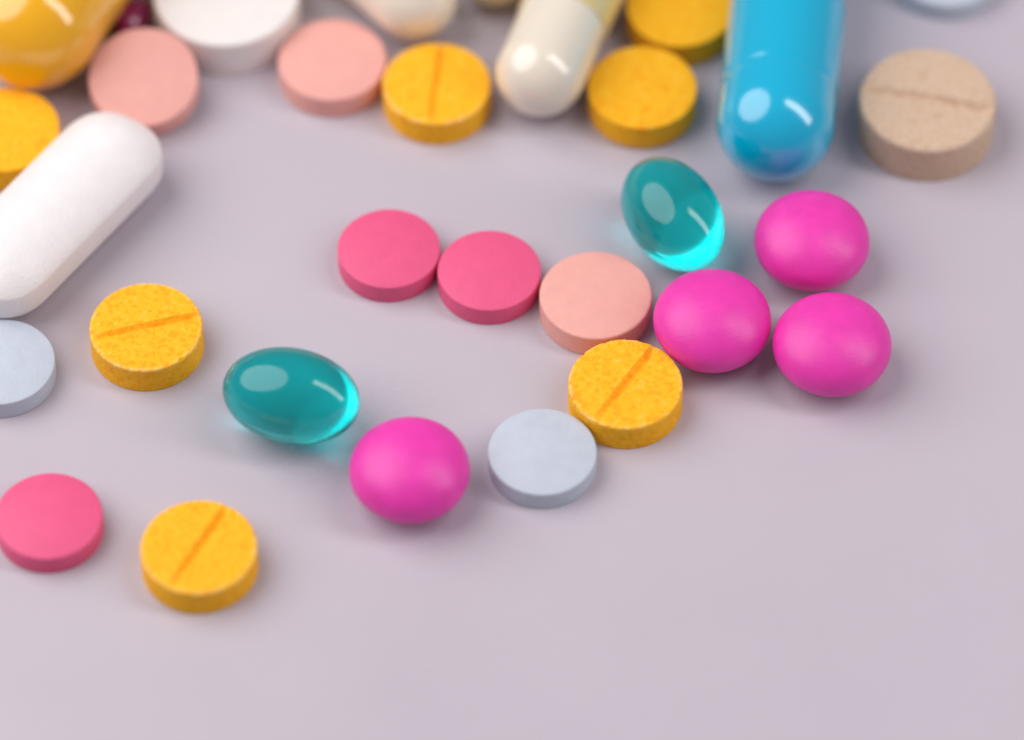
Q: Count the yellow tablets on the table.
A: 7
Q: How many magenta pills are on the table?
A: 4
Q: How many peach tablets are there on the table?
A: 3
